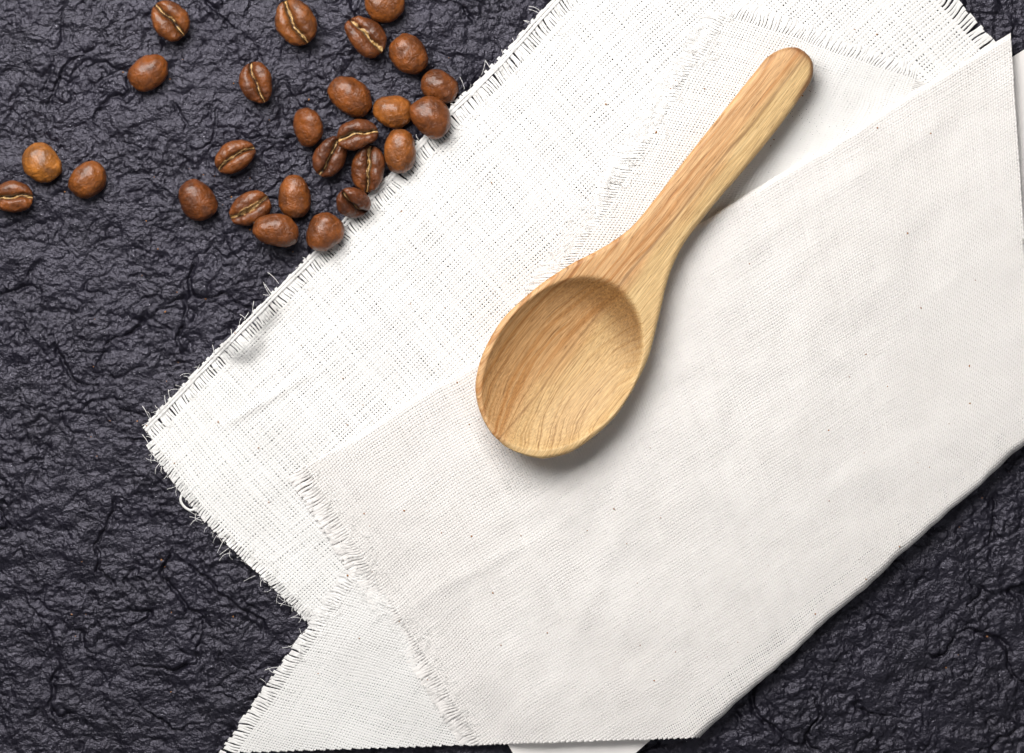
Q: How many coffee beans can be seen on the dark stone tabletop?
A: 26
